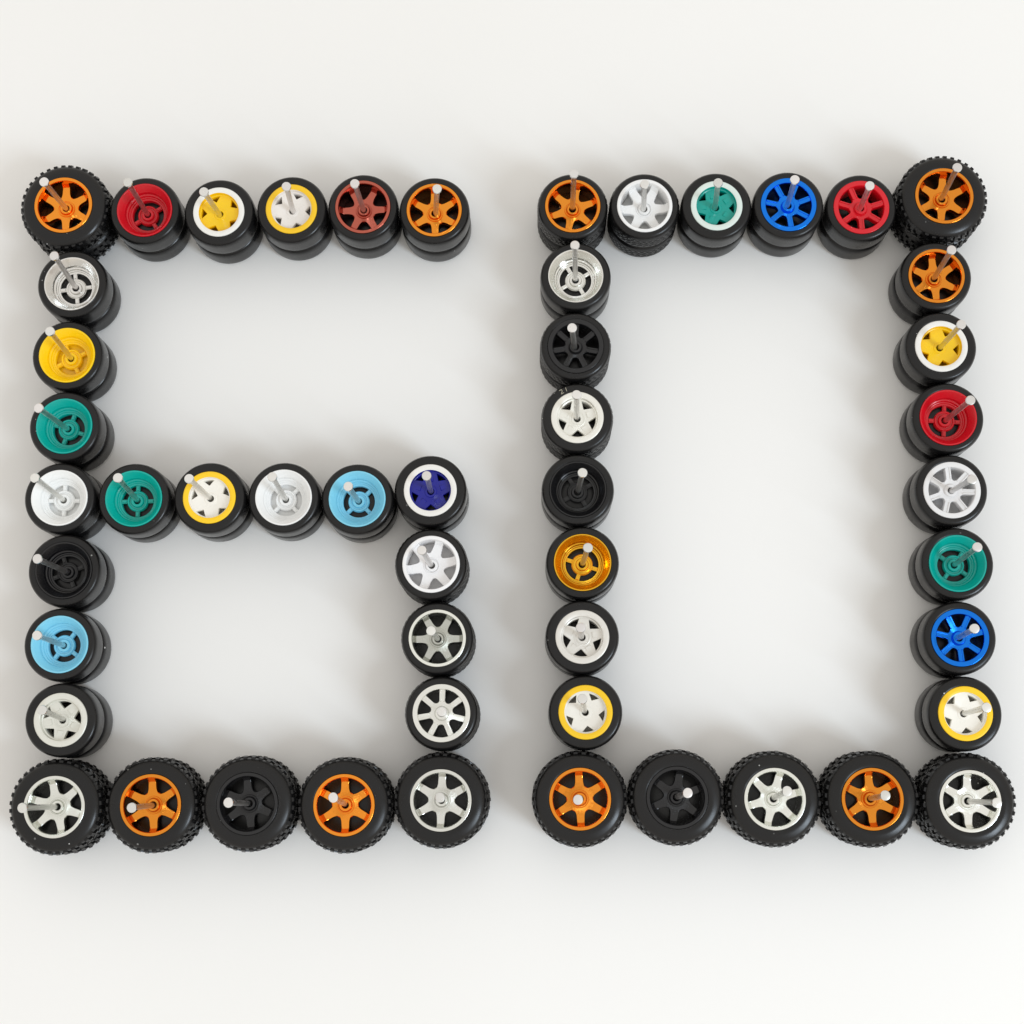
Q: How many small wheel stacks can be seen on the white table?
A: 39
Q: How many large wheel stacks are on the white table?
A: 12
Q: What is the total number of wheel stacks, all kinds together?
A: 51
